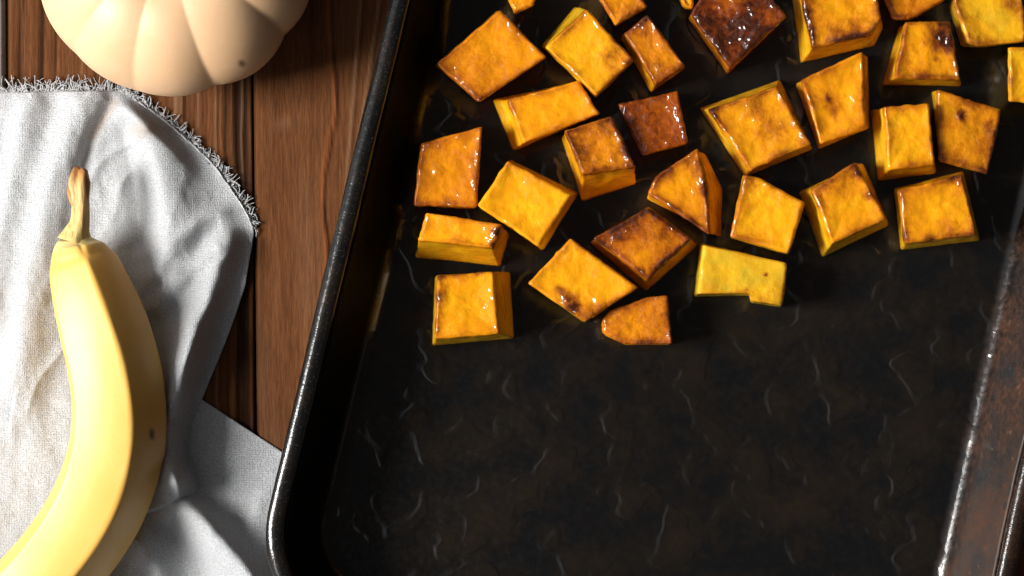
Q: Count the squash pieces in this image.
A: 31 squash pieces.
